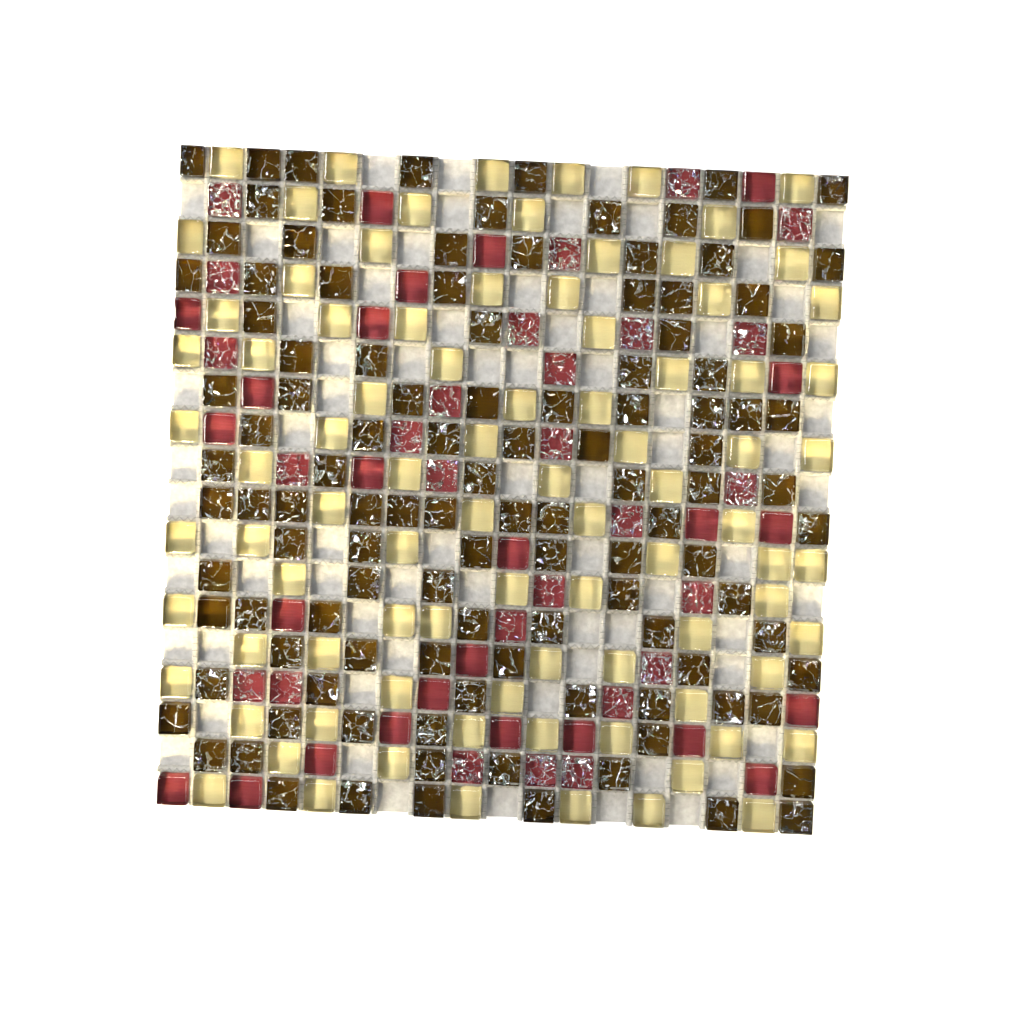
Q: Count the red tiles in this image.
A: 52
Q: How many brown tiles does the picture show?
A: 114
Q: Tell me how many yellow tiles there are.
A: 87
